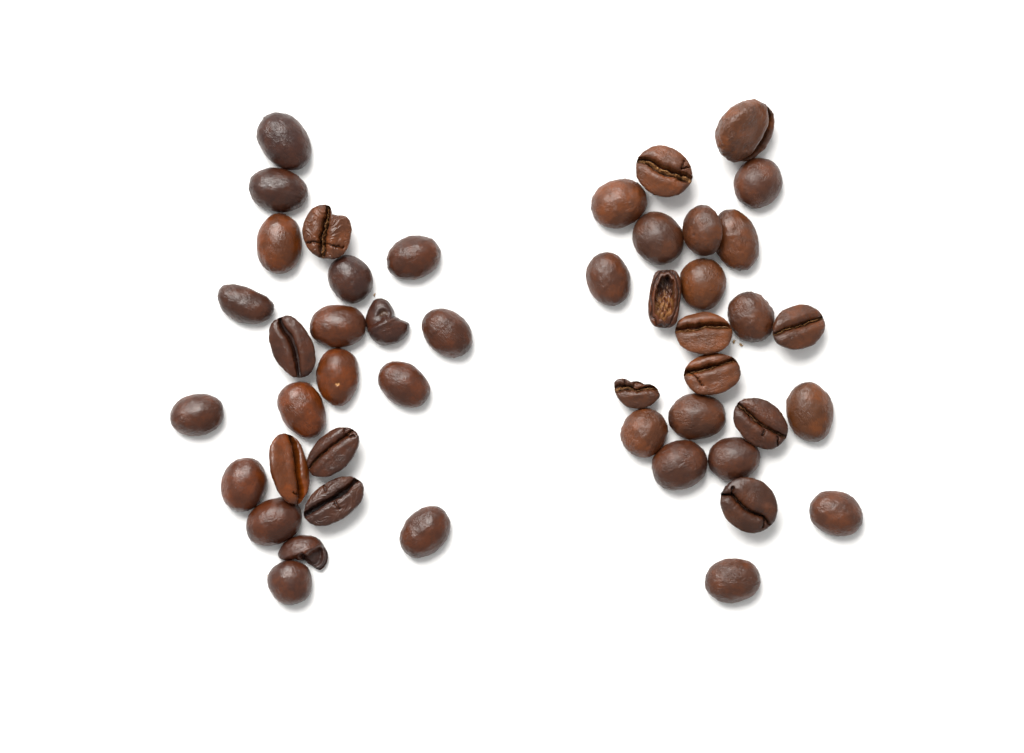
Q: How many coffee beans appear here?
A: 47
